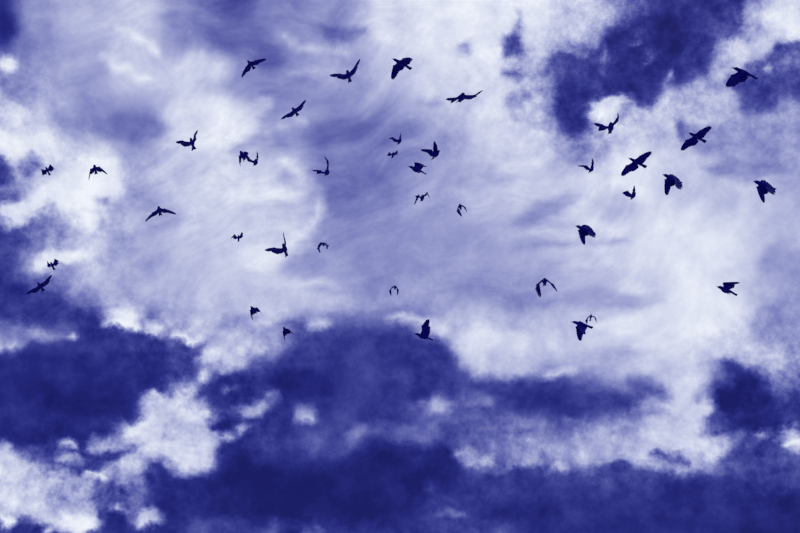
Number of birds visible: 40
